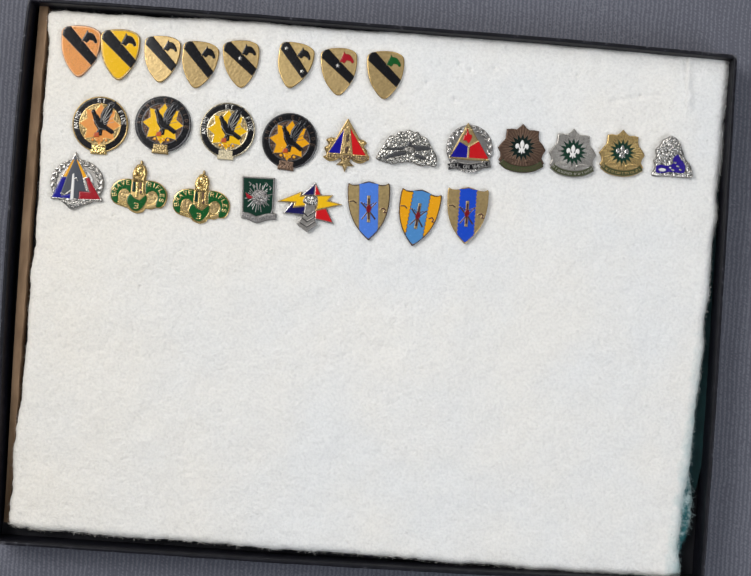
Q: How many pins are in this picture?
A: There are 27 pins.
